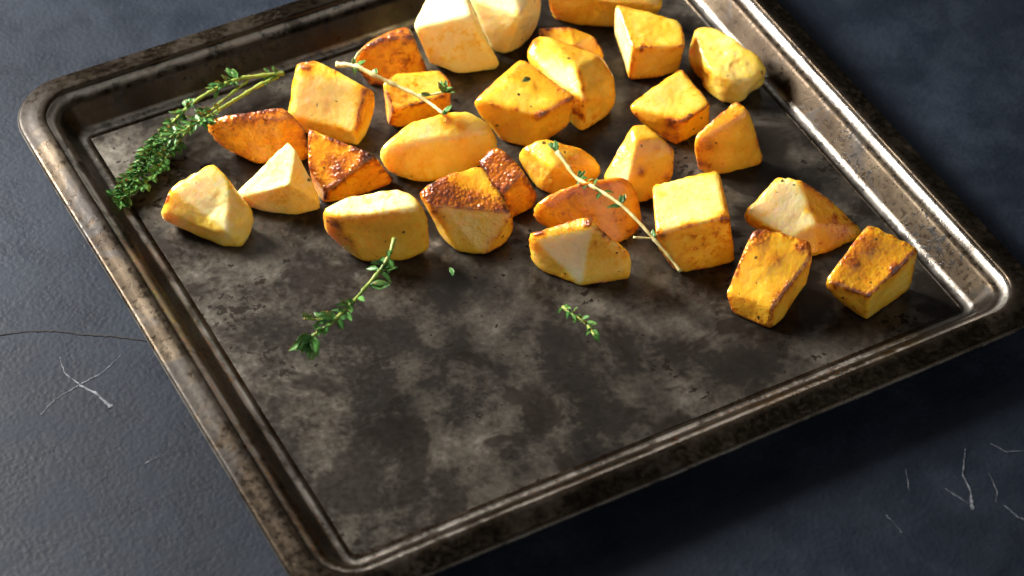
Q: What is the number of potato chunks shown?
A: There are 29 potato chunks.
